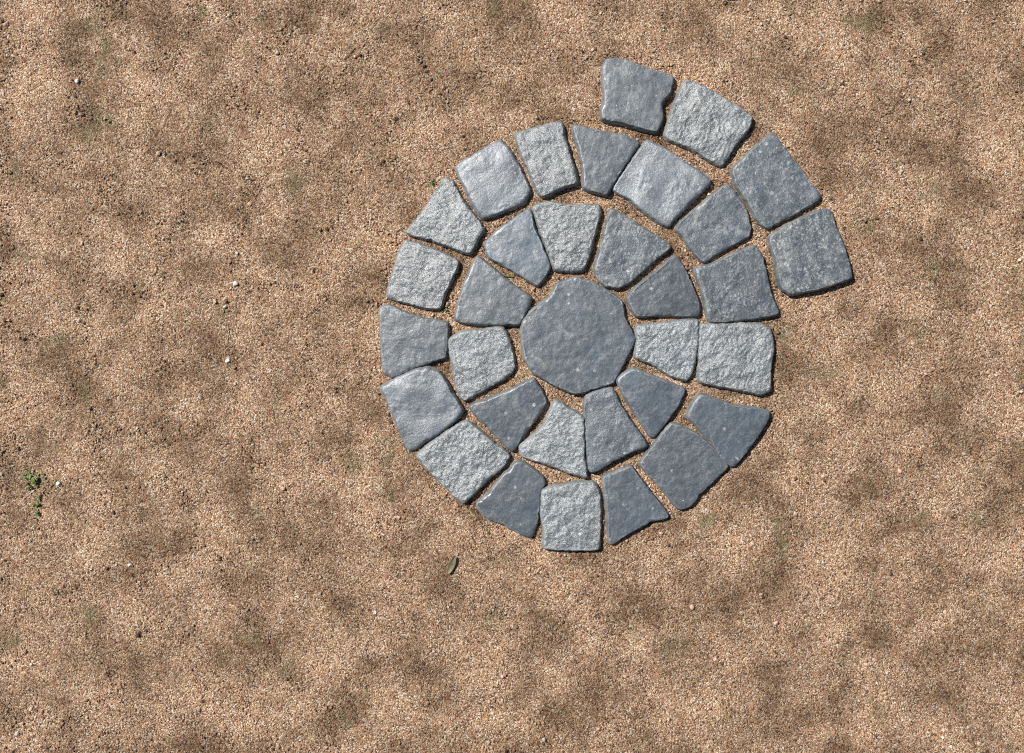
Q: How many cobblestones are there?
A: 33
